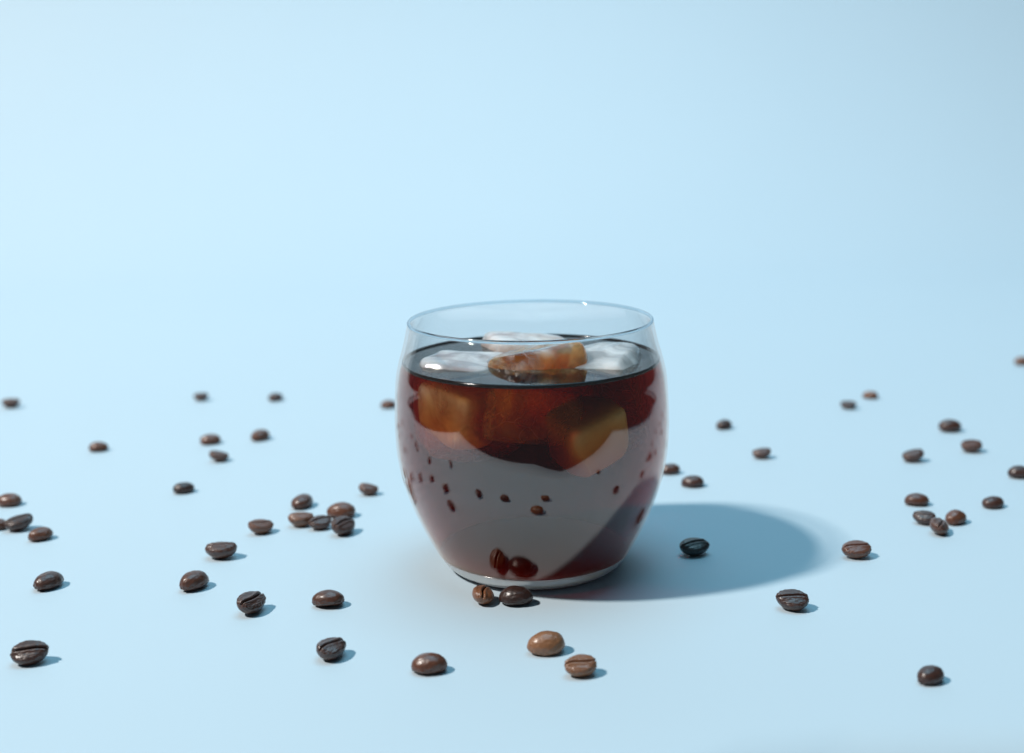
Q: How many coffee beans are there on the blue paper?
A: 52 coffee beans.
